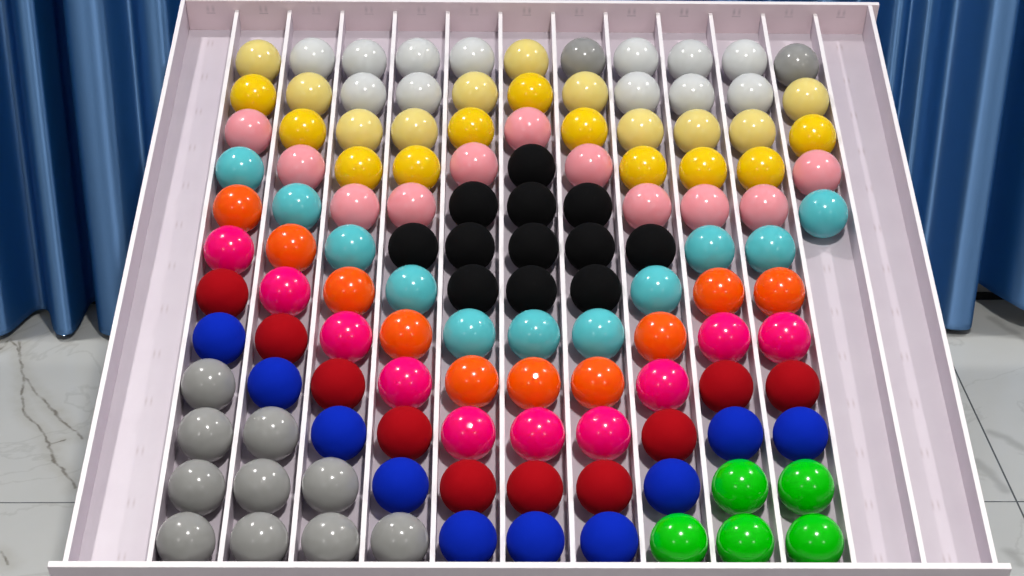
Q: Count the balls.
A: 125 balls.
